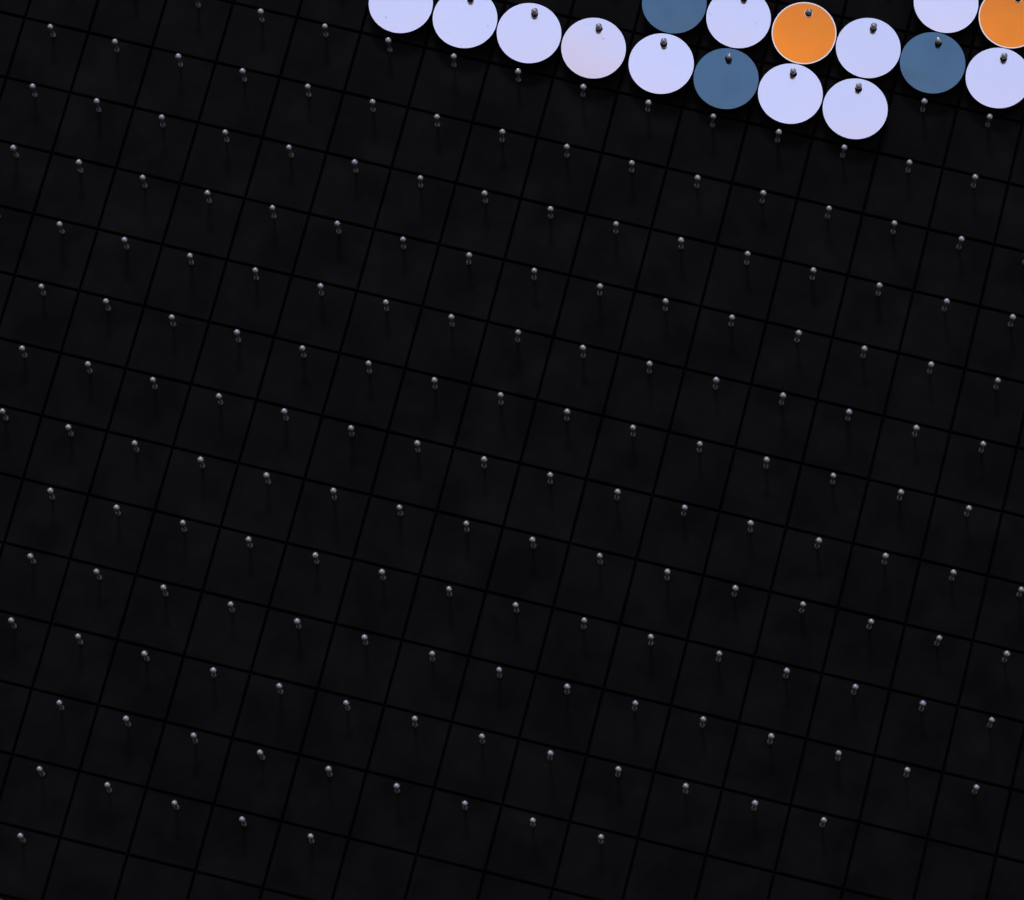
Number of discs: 16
